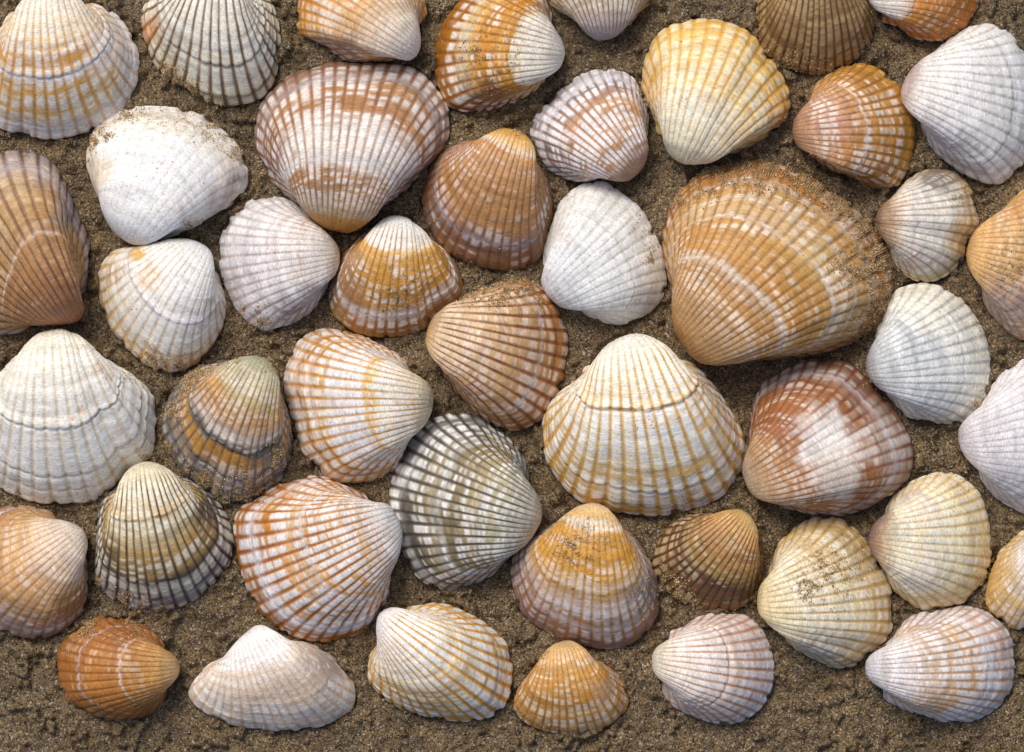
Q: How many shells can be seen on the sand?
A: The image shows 45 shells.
